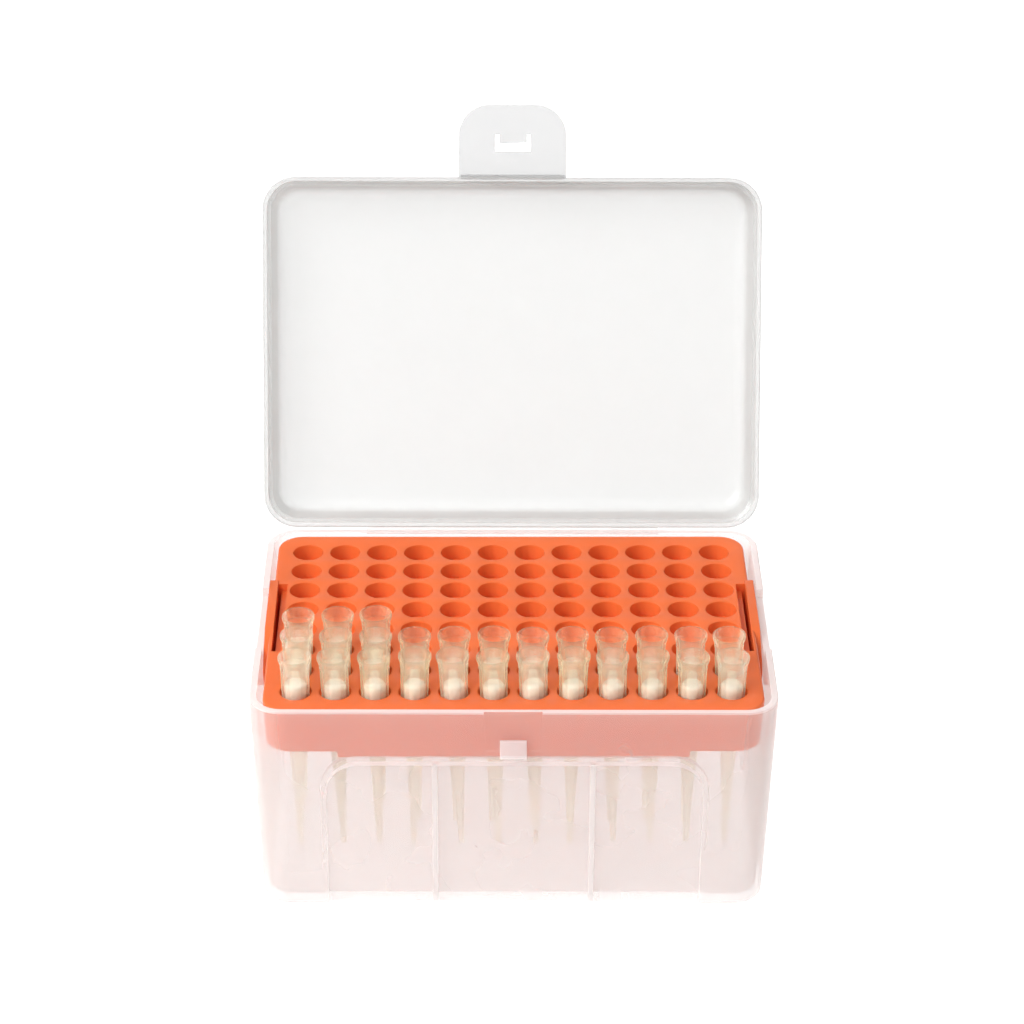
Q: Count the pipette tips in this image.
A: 27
